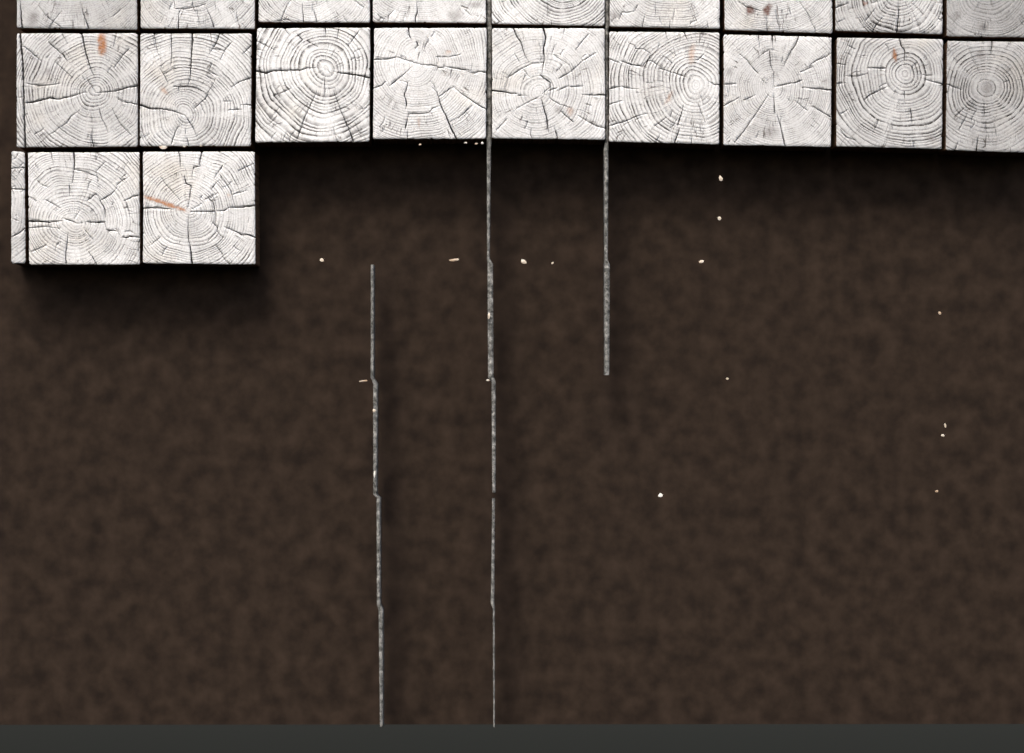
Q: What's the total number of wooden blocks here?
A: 21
